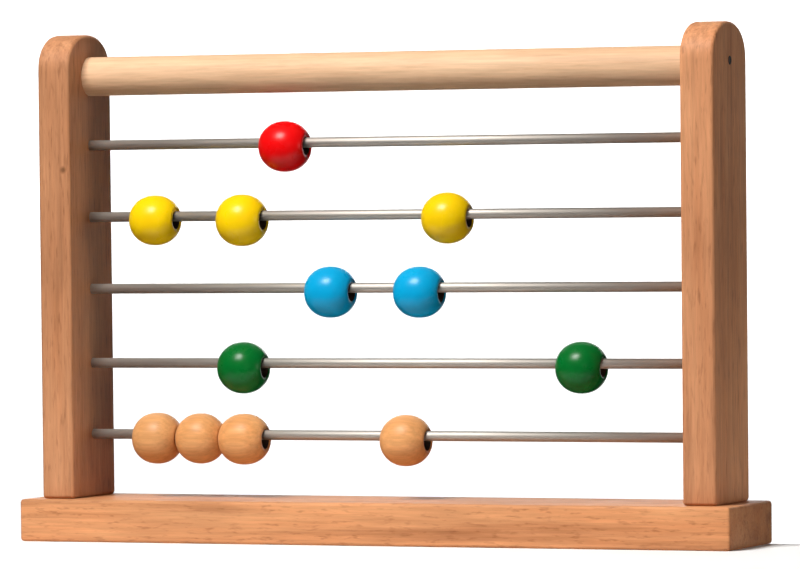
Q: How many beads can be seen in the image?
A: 12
